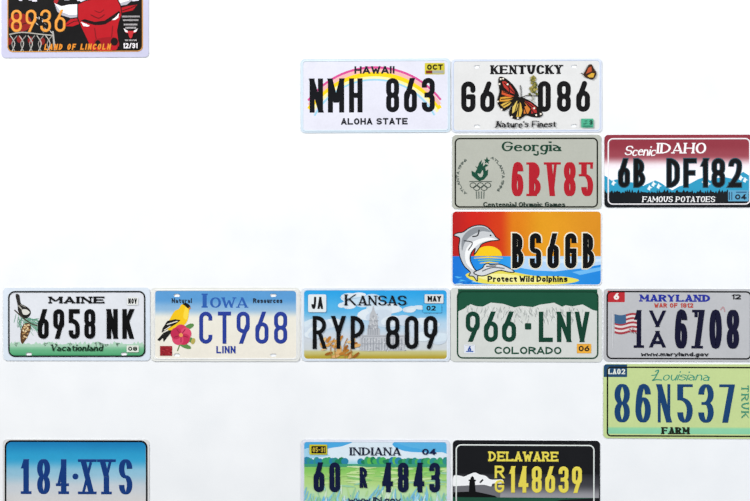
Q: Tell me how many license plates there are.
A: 15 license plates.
